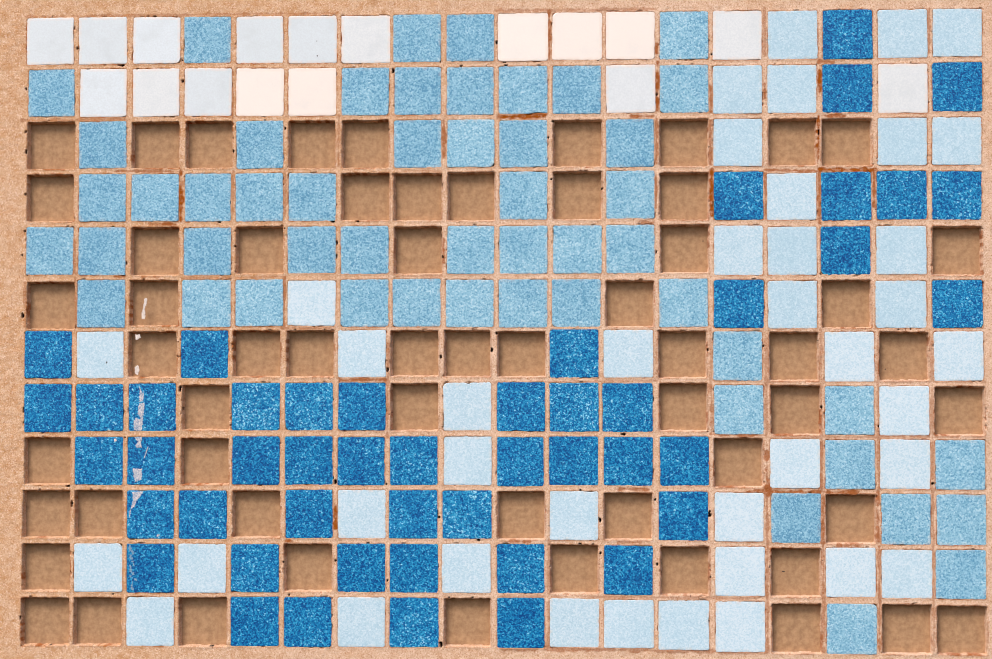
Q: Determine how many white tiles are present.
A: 17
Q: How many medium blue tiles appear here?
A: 52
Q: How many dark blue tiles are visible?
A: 48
